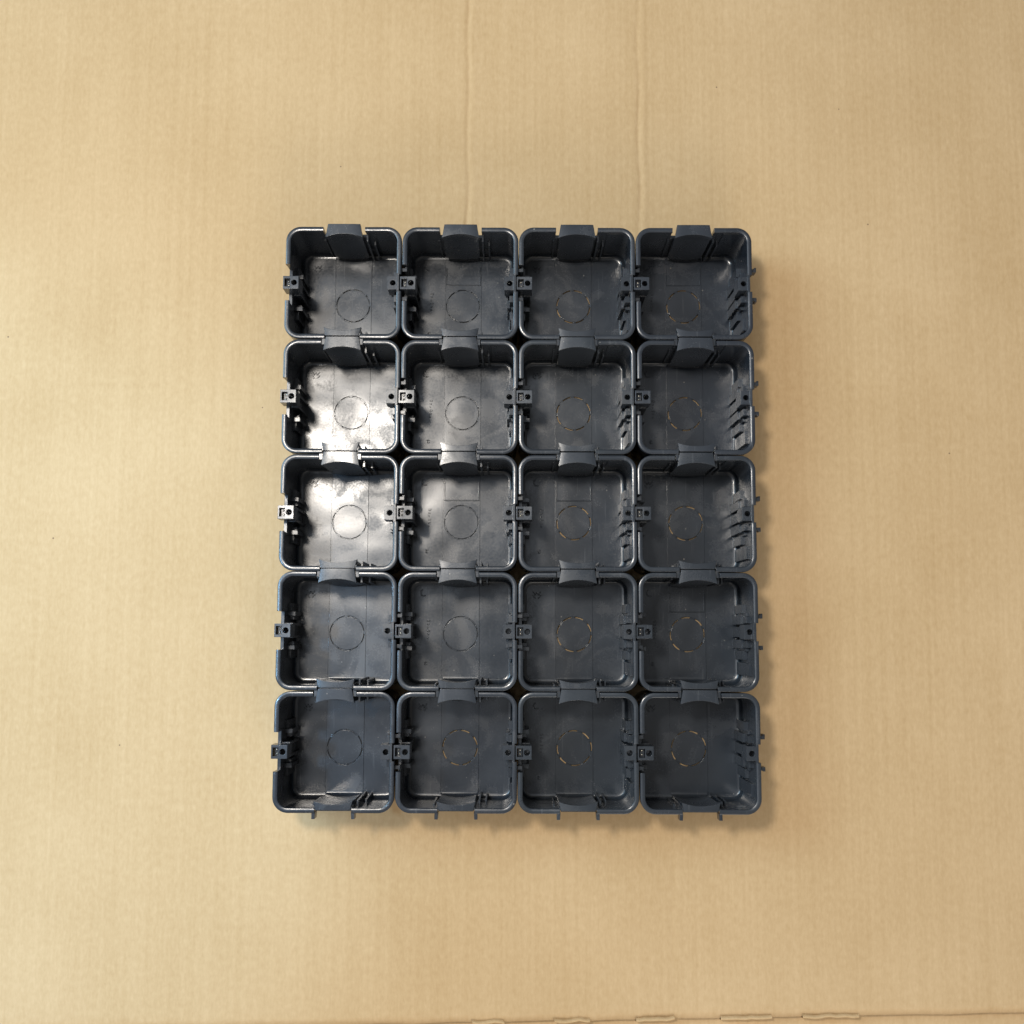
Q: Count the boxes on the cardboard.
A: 20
